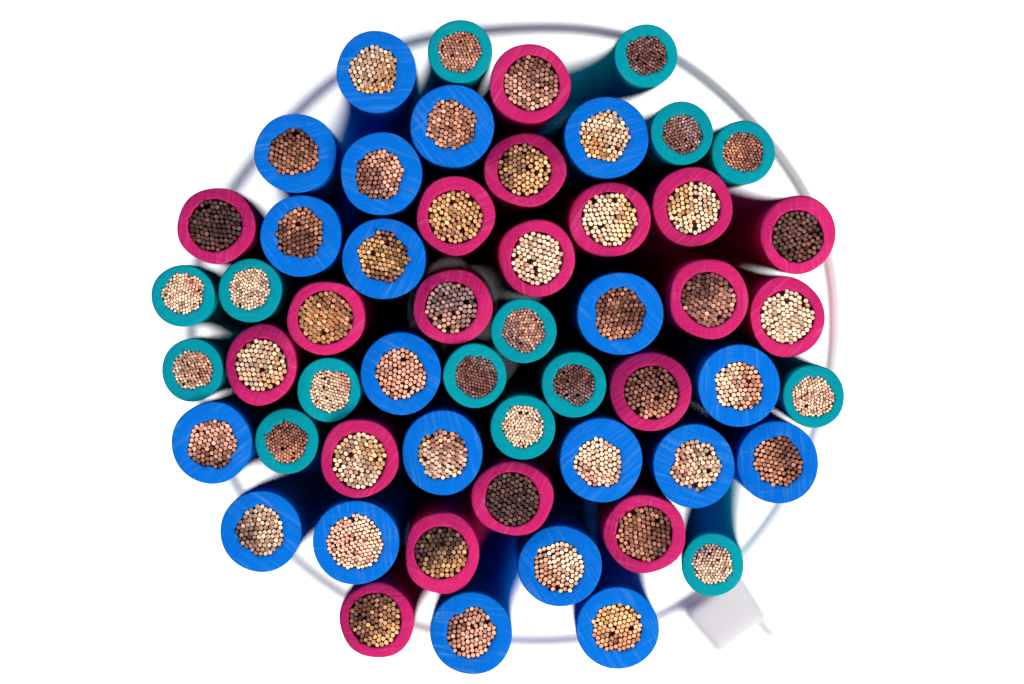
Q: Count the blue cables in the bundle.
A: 20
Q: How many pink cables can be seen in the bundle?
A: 19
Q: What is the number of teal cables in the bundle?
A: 15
